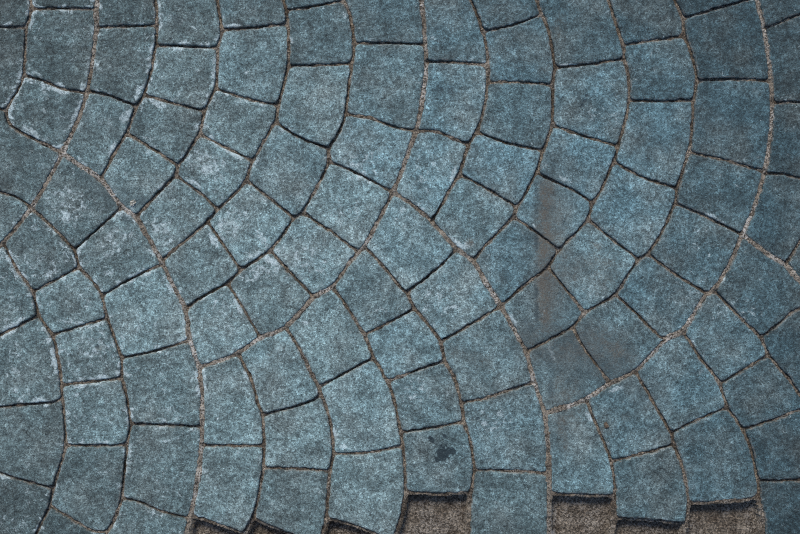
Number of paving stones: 108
